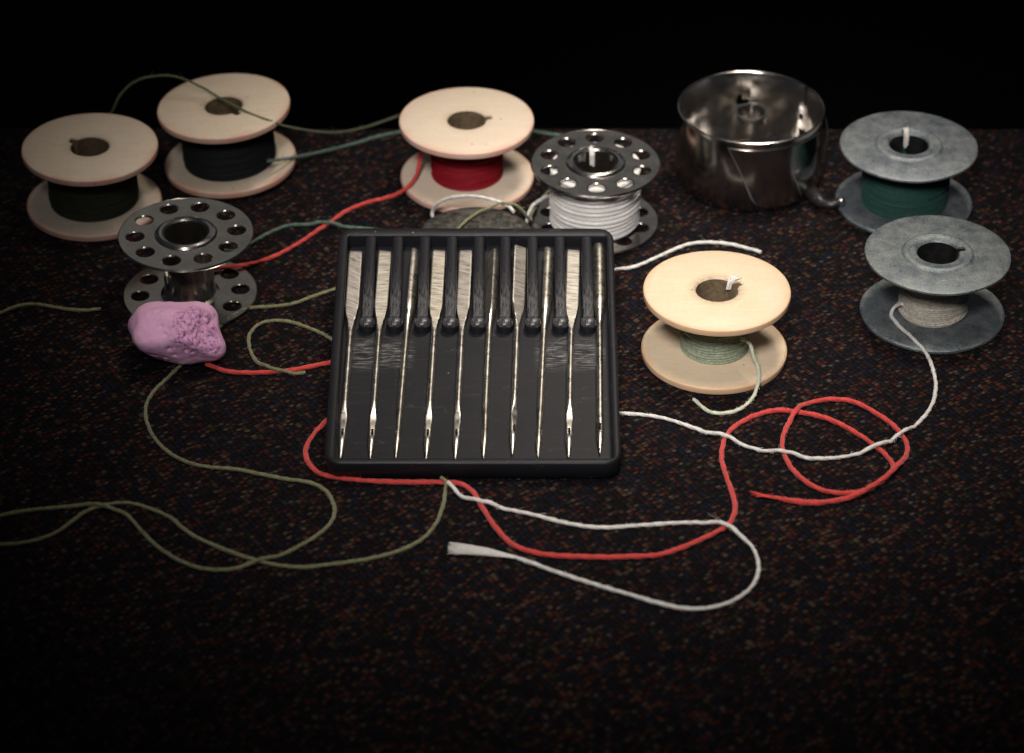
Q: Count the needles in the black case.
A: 10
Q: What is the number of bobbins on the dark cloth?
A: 8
